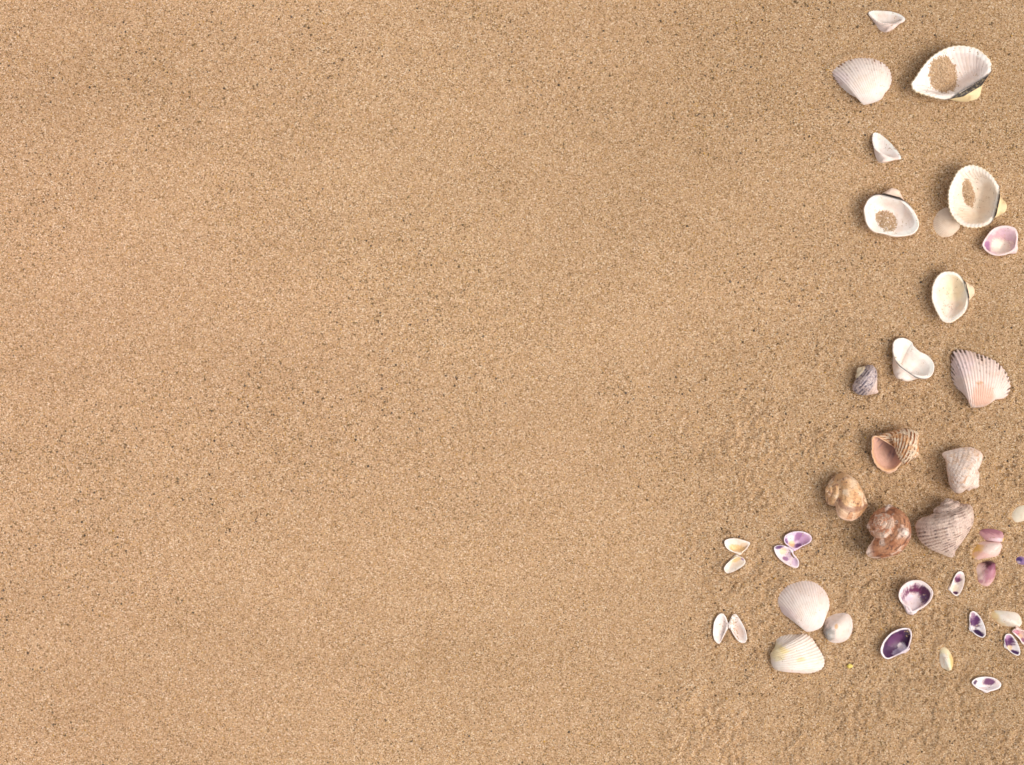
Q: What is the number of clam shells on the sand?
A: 34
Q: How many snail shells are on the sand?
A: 6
